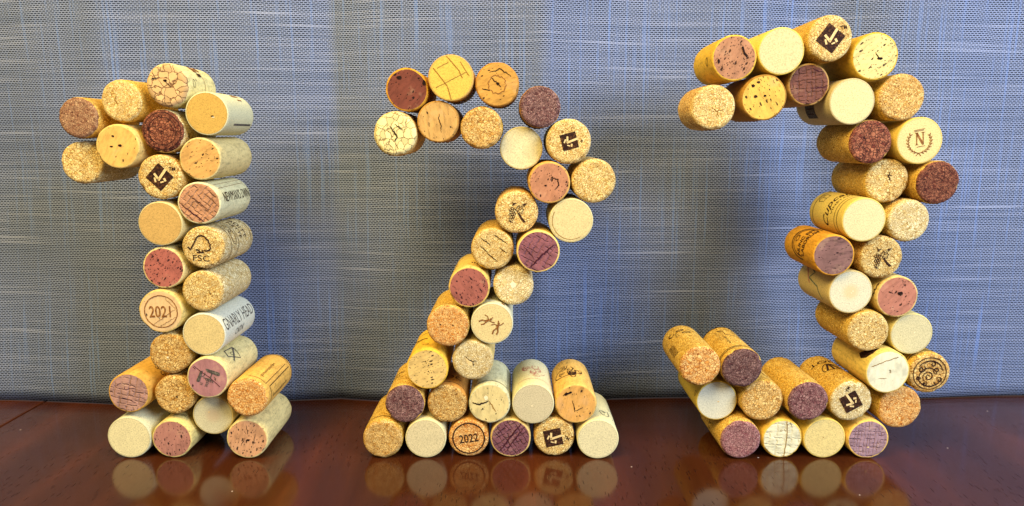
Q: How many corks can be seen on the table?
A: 91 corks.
